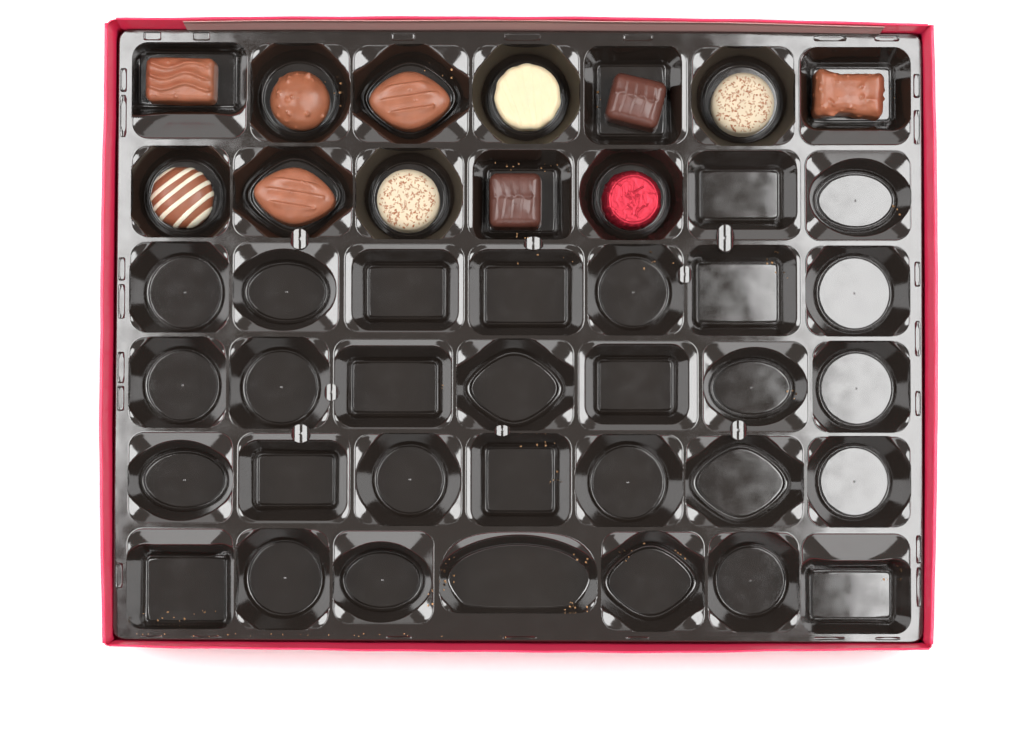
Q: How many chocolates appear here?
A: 12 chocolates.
